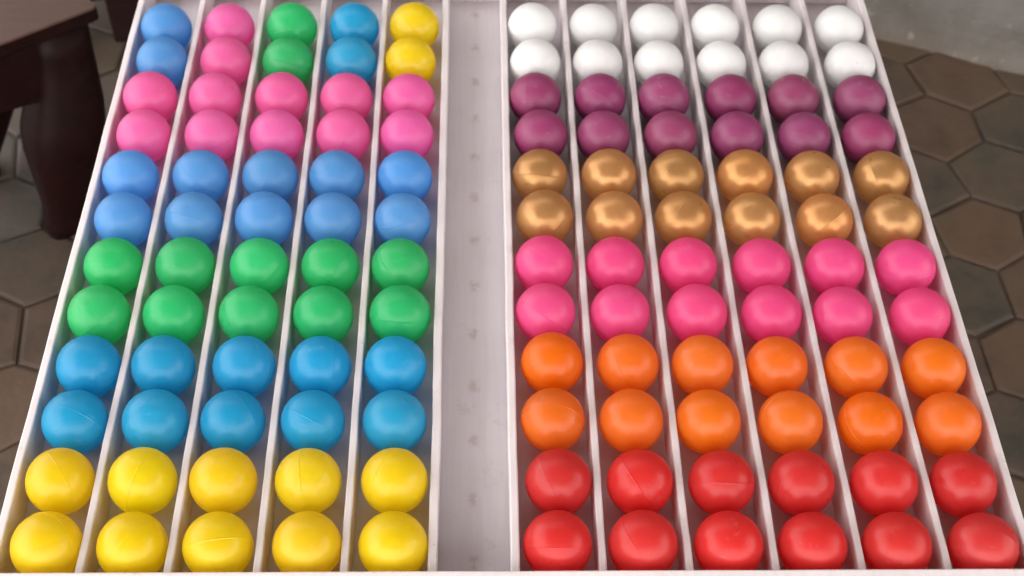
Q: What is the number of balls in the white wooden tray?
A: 132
